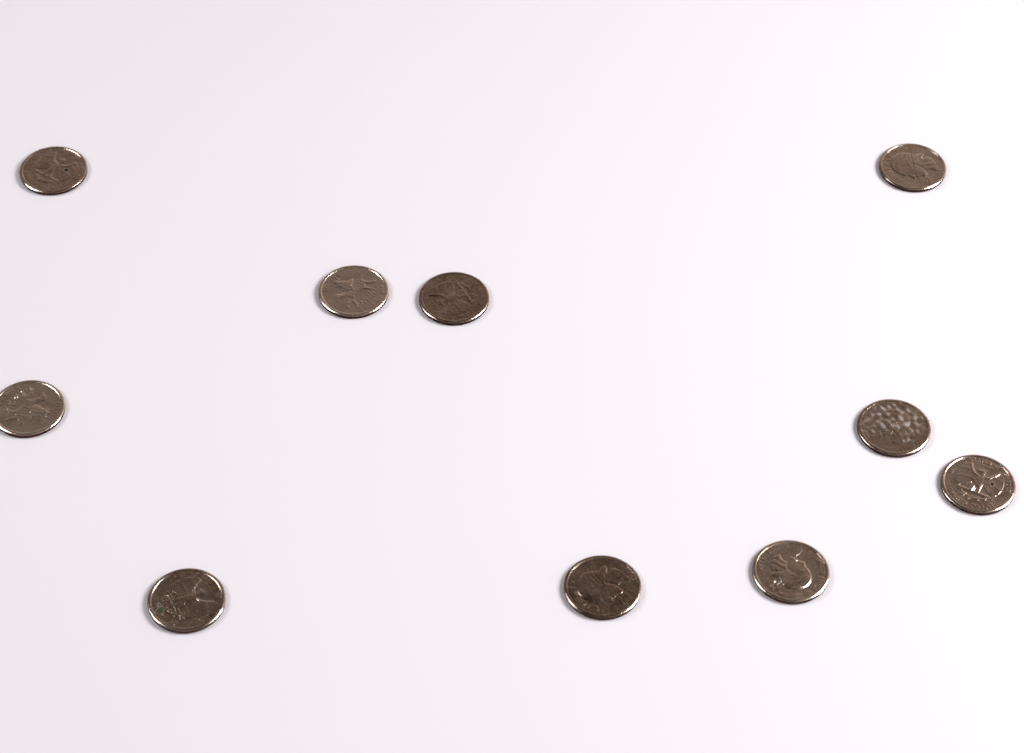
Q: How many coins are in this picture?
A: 10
